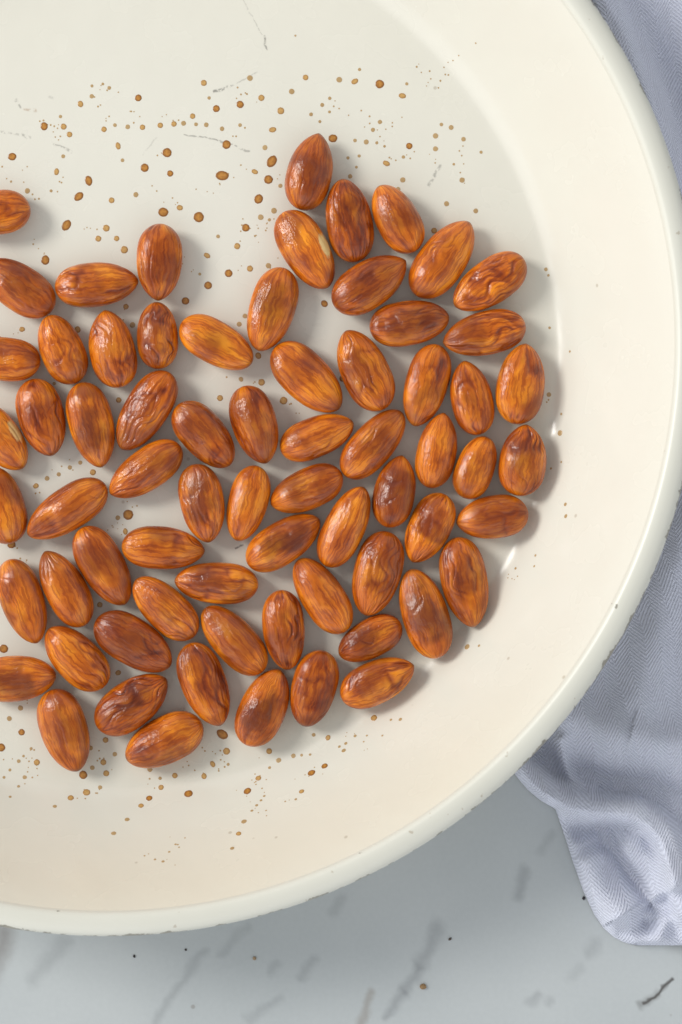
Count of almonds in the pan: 69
